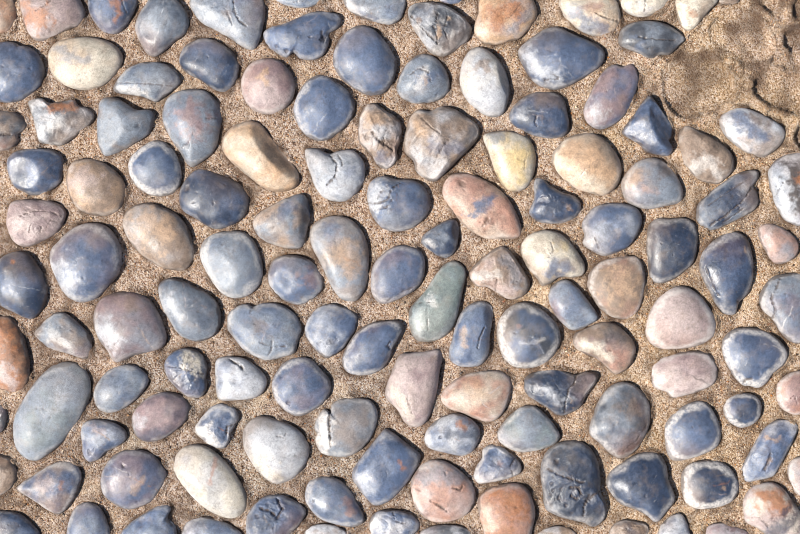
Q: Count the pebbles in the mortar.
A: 131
